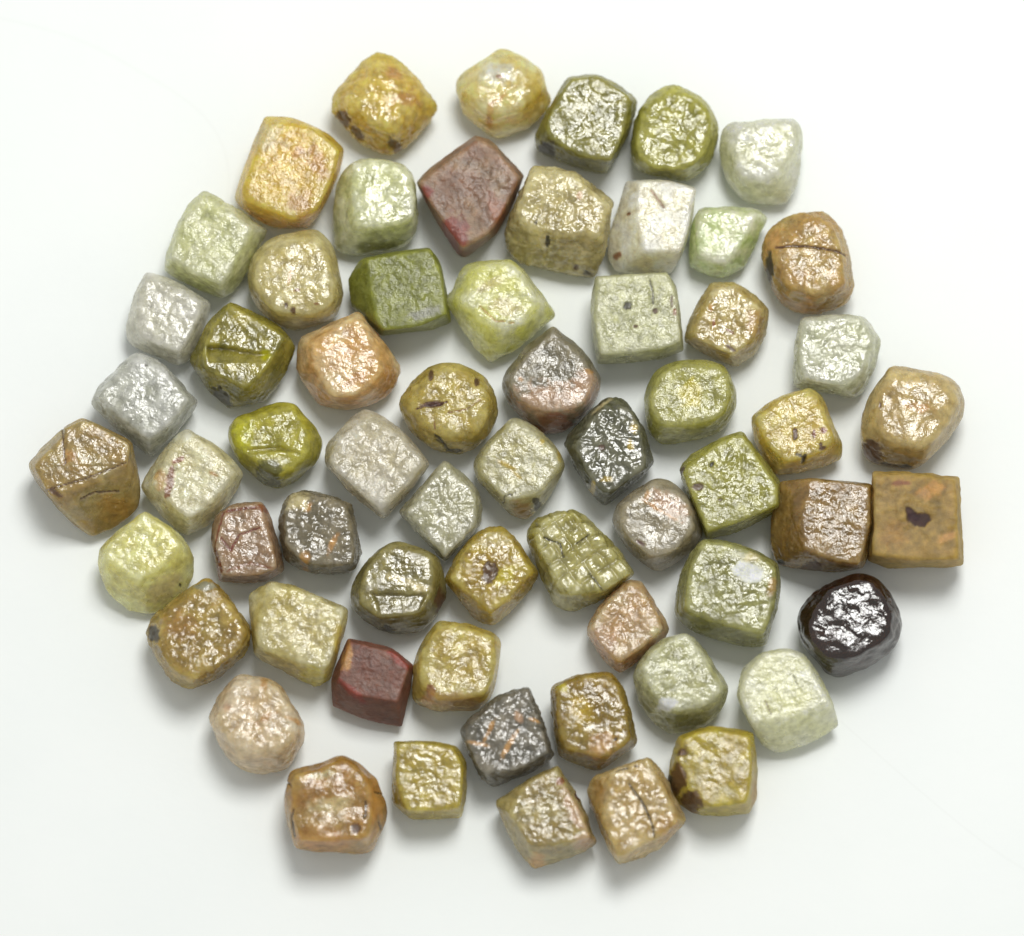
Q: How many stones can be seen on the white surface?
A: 62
